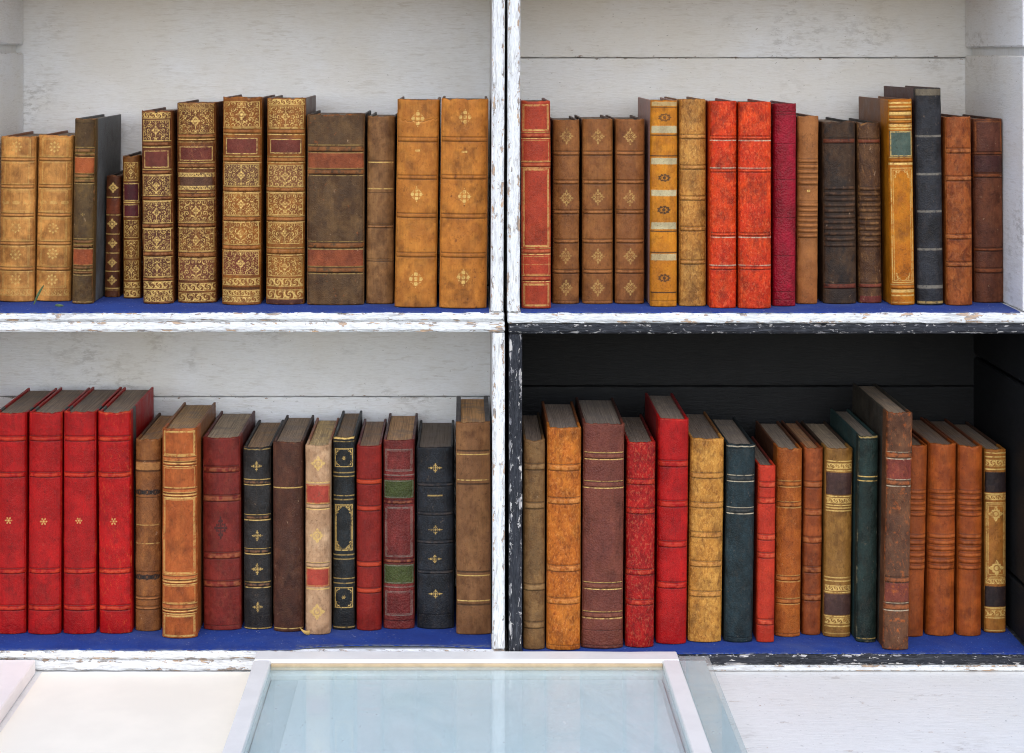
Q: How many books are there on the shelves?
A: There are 61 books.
